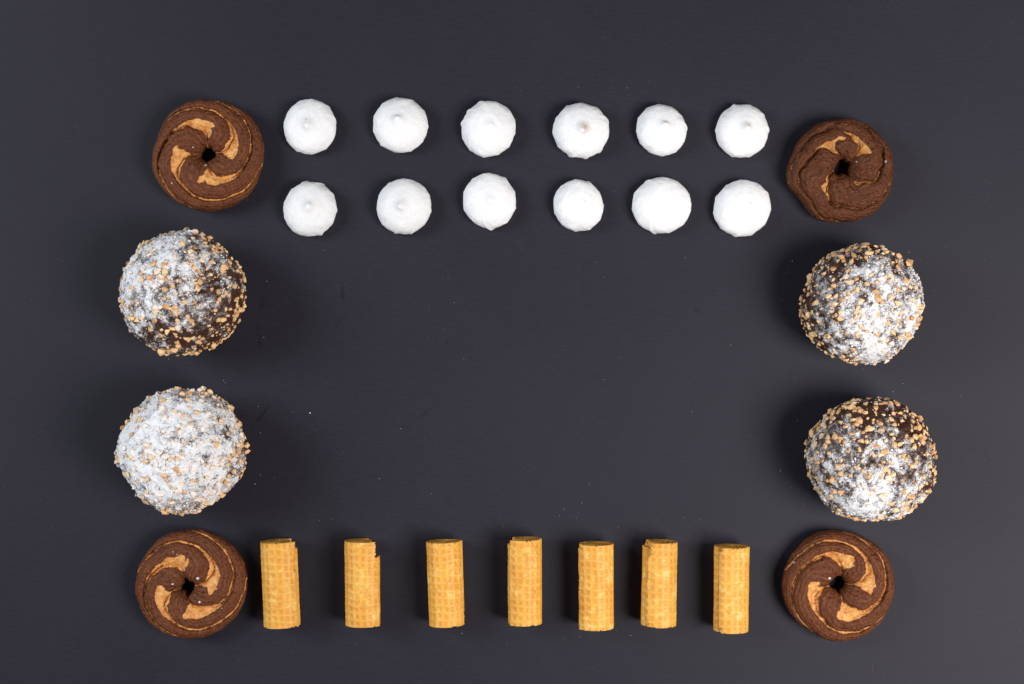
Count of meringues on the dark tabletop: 12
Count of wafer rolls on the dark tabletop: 7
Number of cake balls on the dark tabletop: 4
